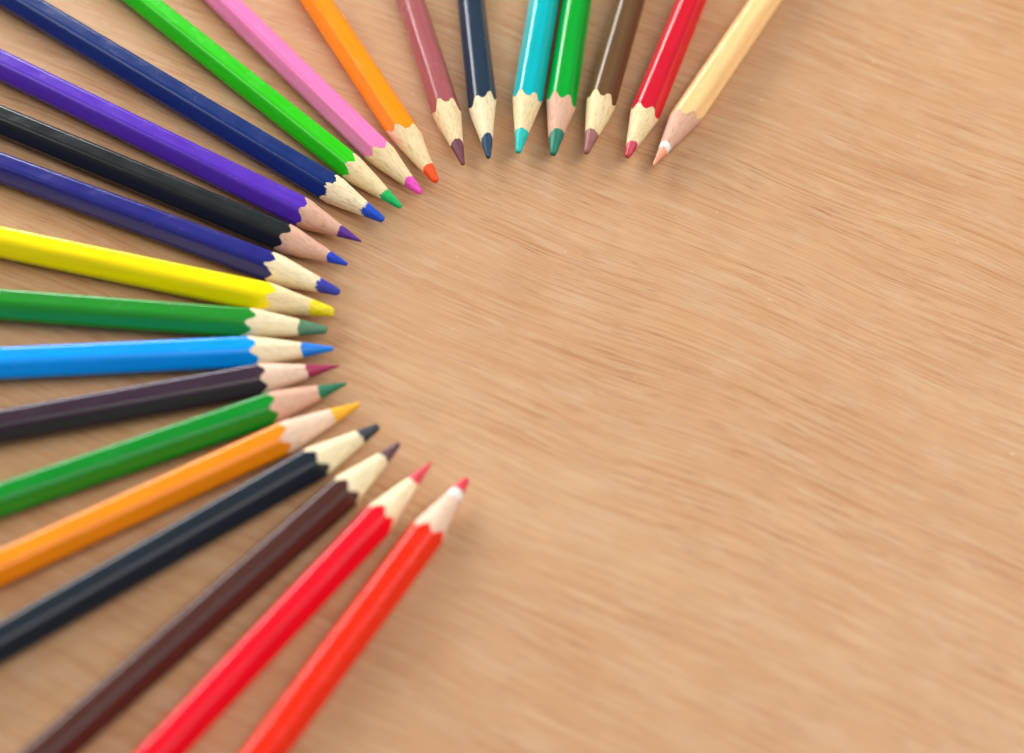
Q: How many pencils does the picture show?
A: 24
